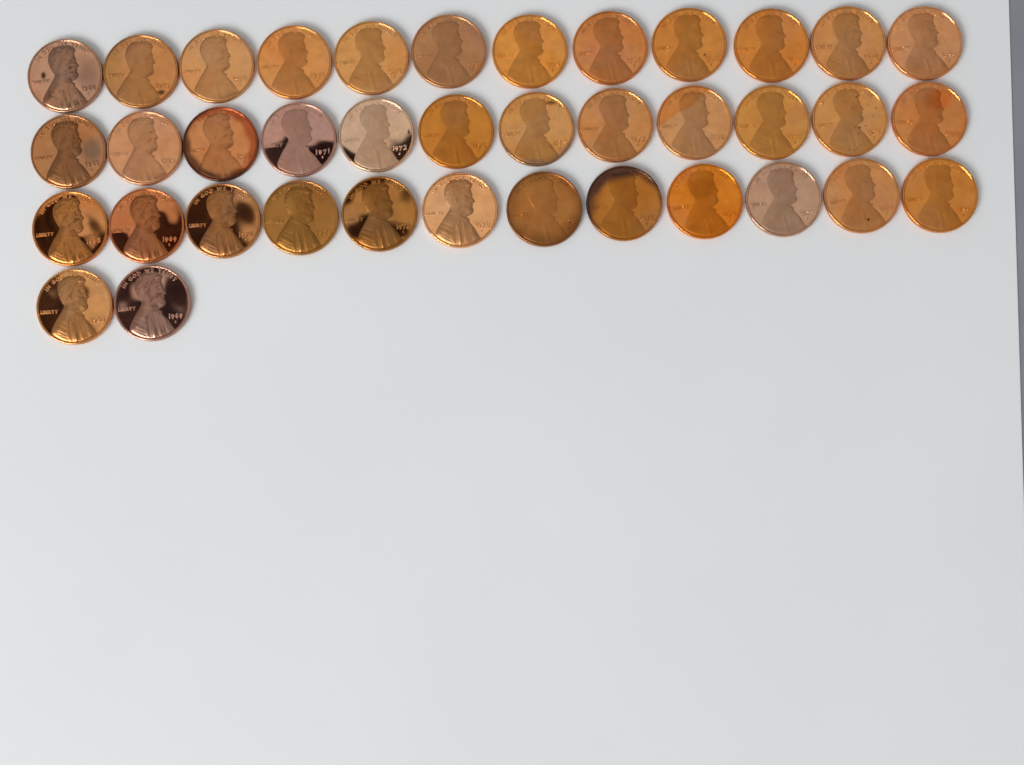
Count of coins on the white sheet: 38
